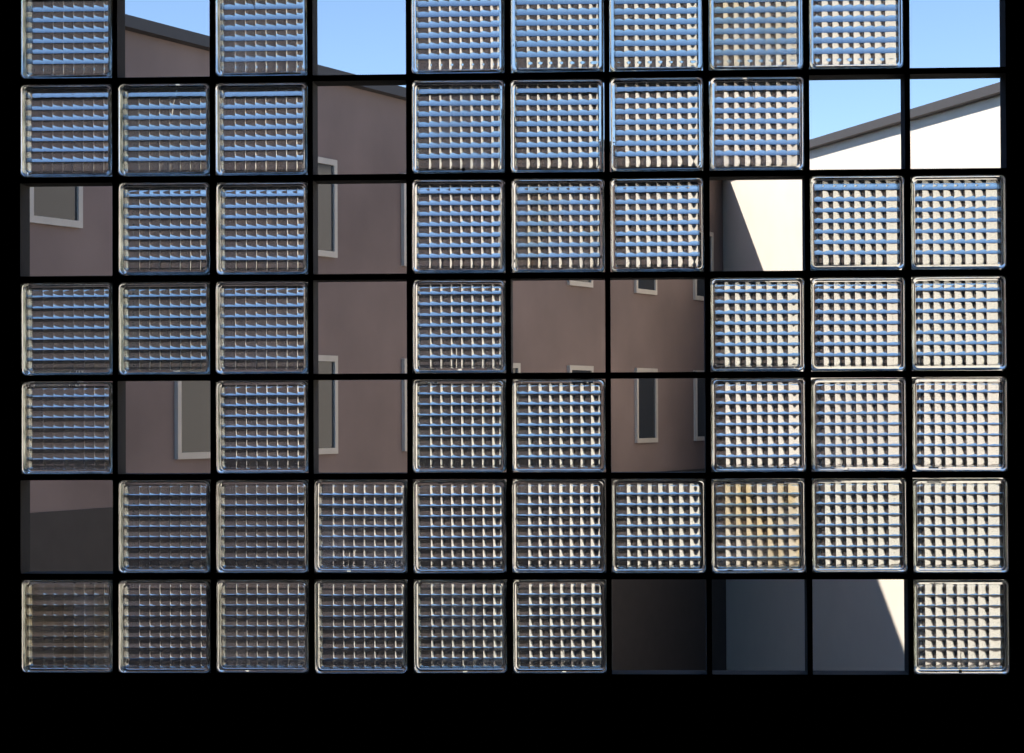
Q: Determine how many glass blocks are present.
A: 51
